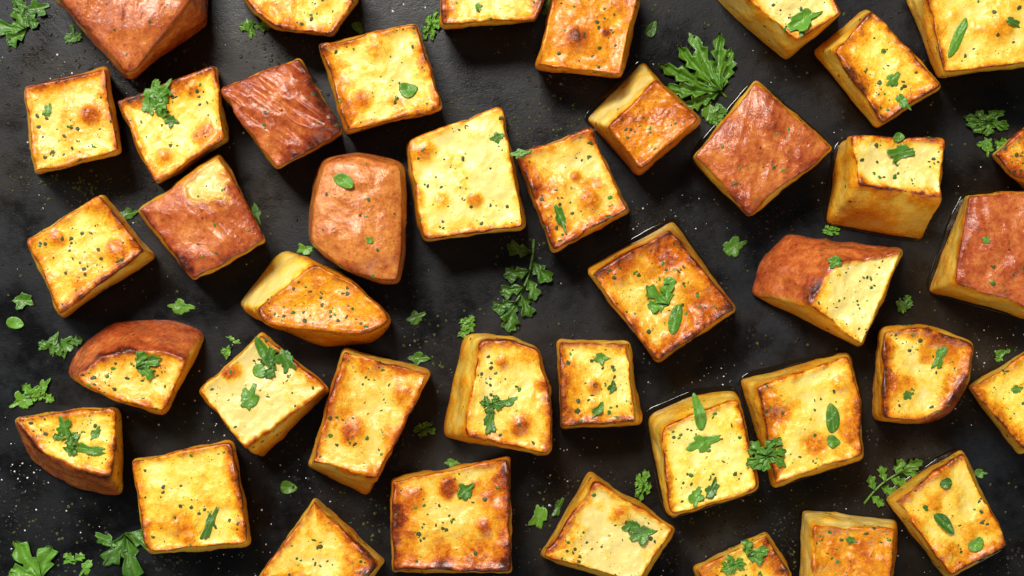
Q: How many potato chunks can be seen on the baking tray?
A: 41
